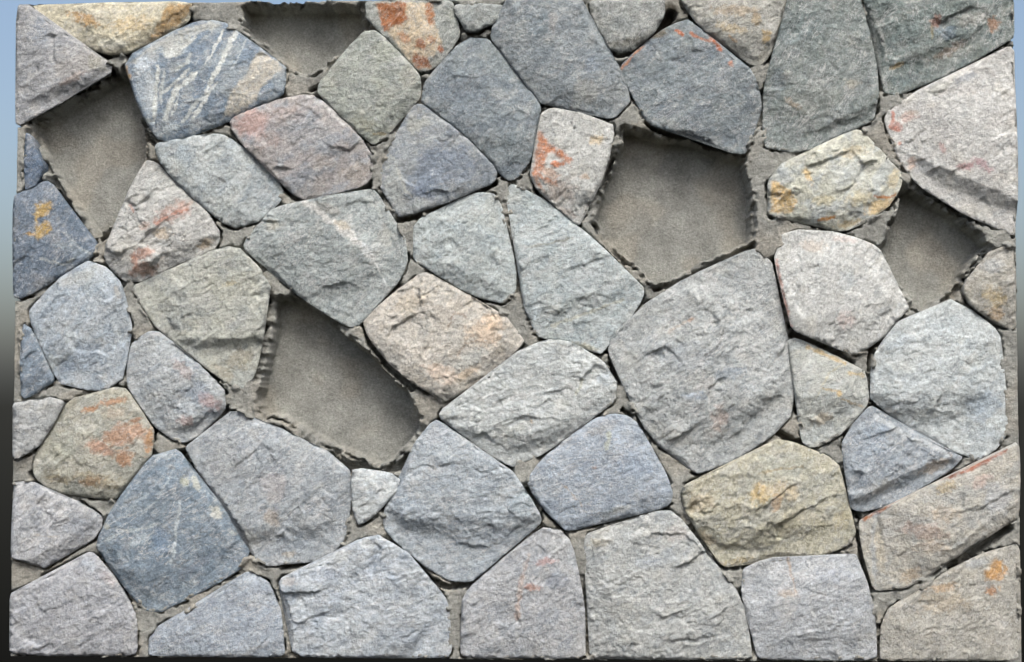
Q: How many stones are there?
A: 54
